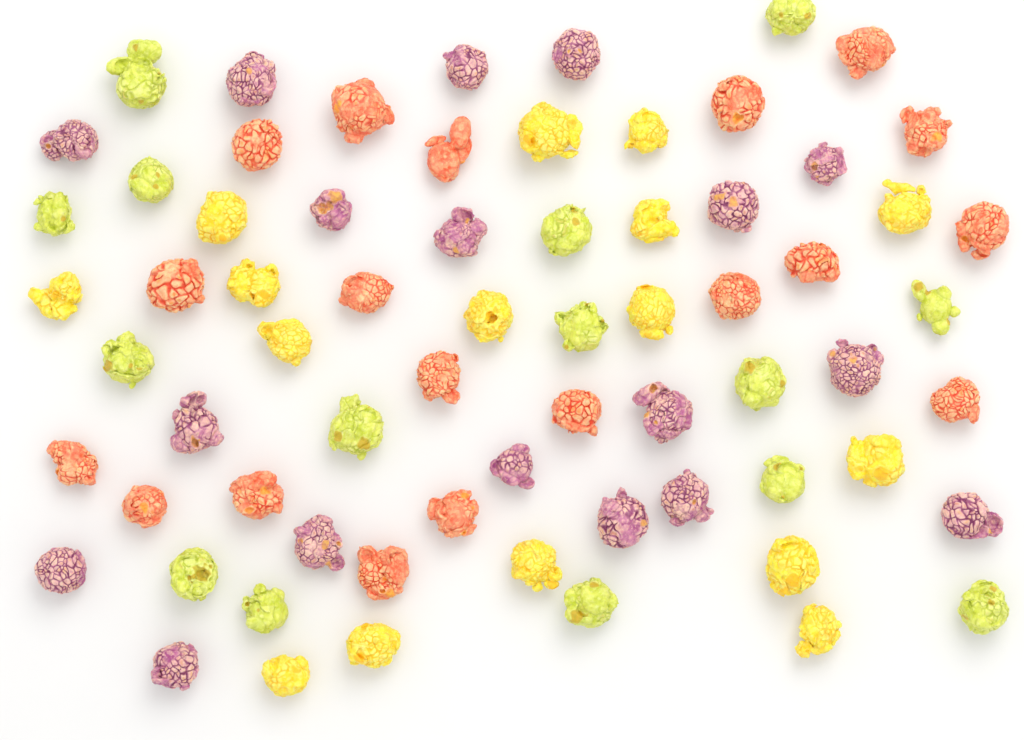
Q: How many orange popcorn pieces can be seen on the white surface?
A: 19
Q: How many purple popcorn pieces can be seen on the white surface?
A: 18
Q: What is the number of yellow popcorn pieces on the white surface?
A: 16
